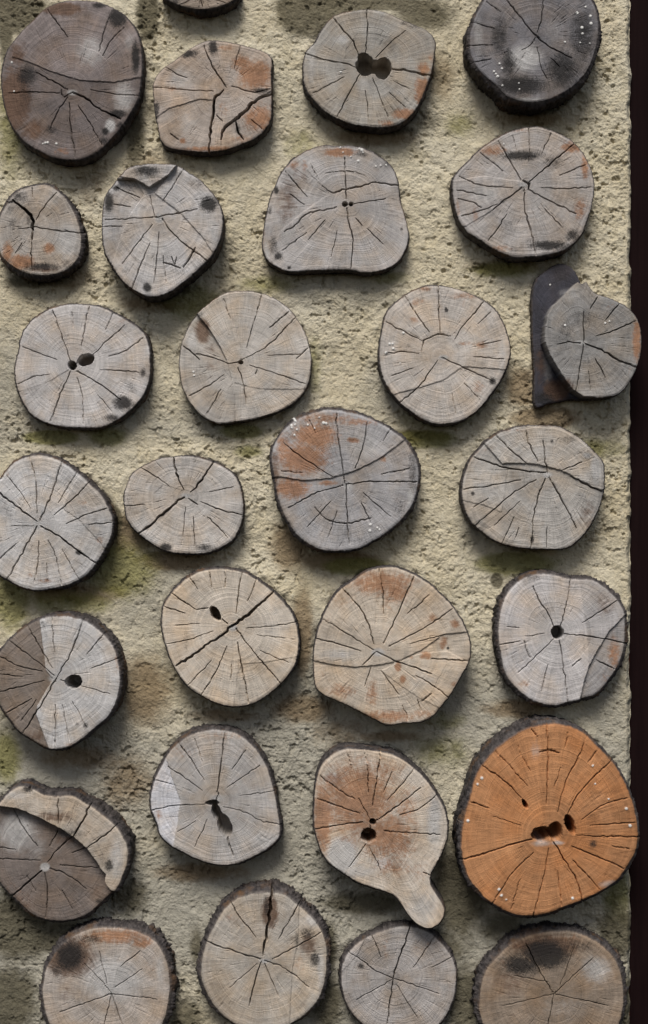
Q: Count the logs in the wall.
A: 29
